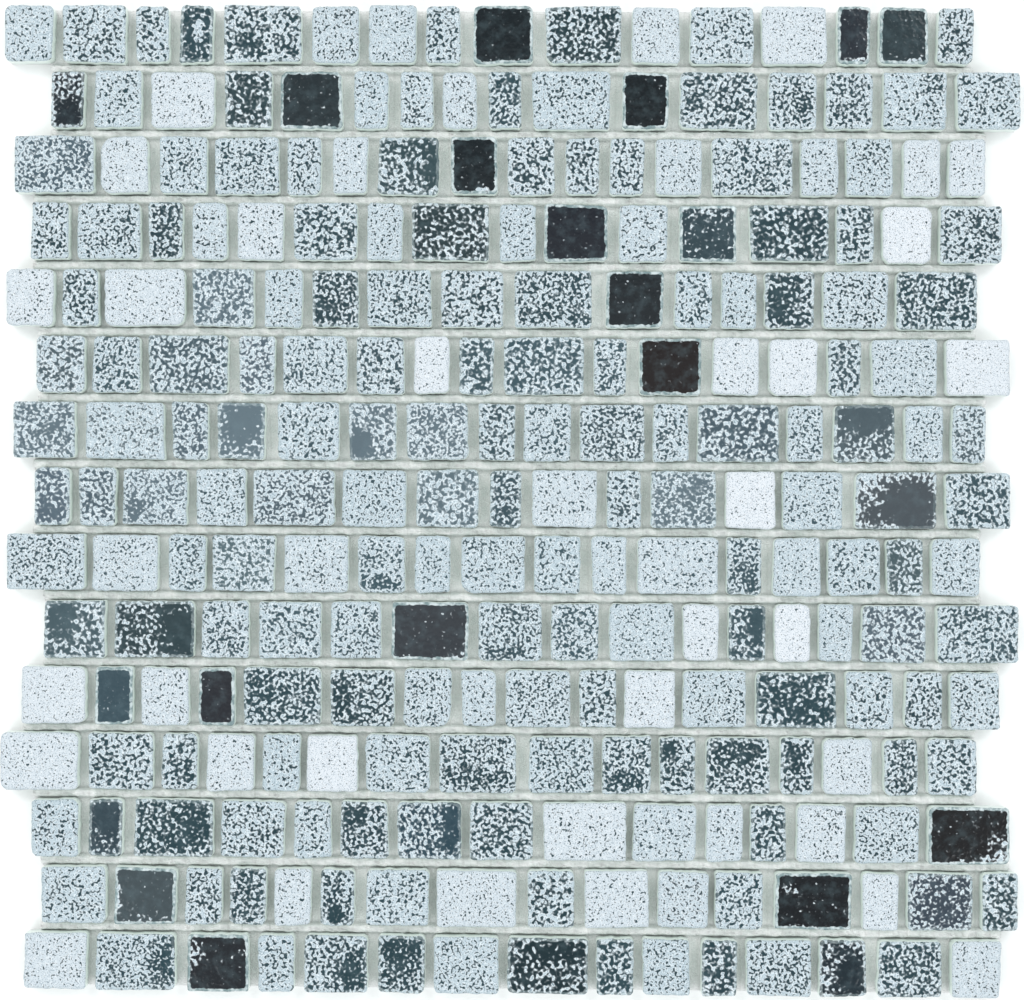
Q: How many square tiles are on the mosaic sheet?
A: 129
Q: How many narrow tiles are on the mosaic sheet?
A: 74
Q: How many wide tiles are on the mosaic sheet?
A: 33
